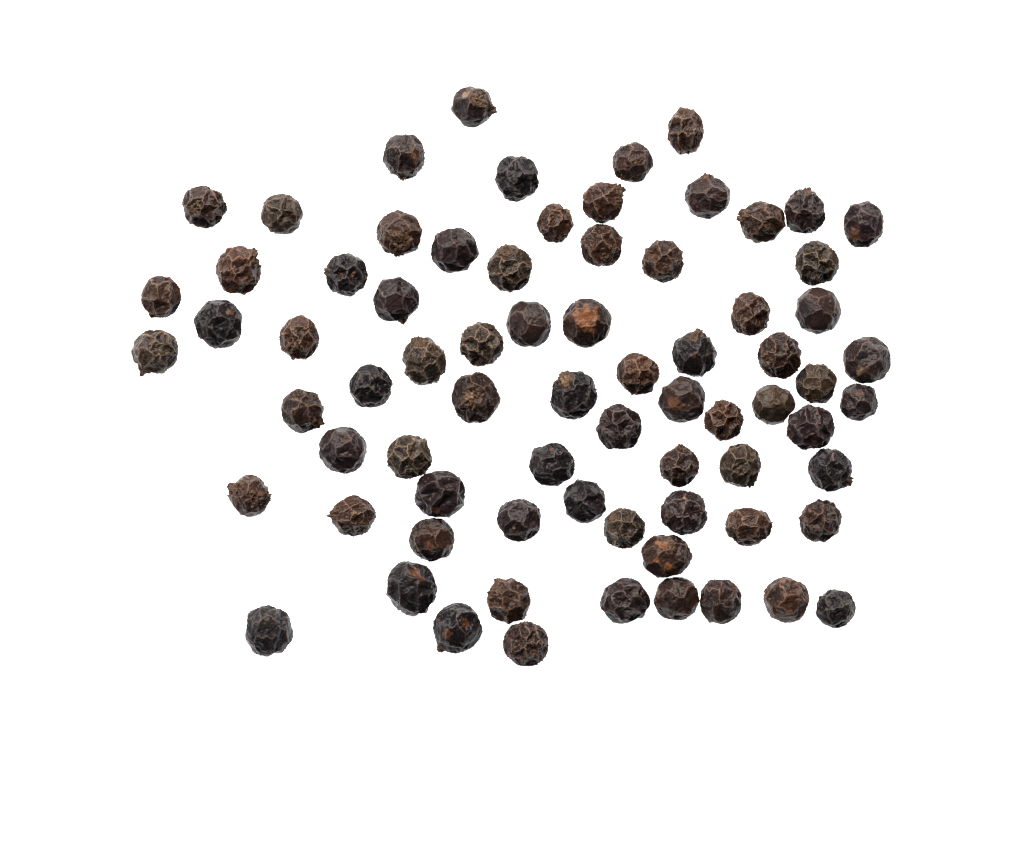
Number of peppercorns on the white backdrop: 74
